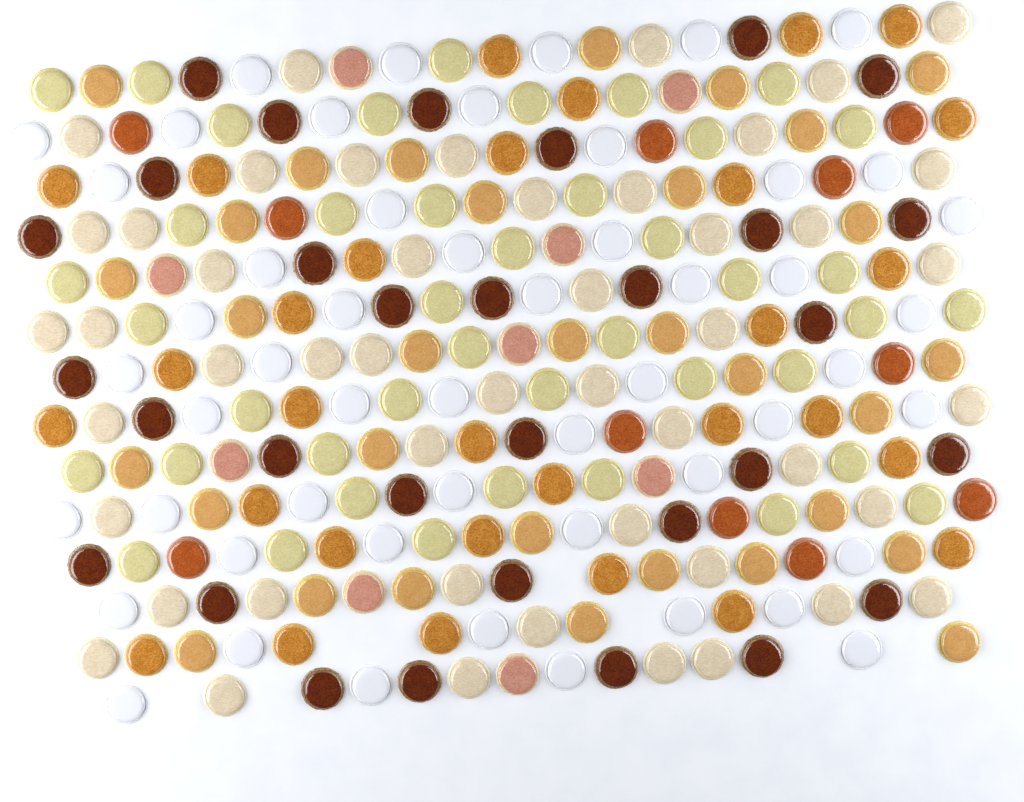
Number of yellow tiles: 42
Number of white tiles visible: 52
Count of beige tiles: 48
